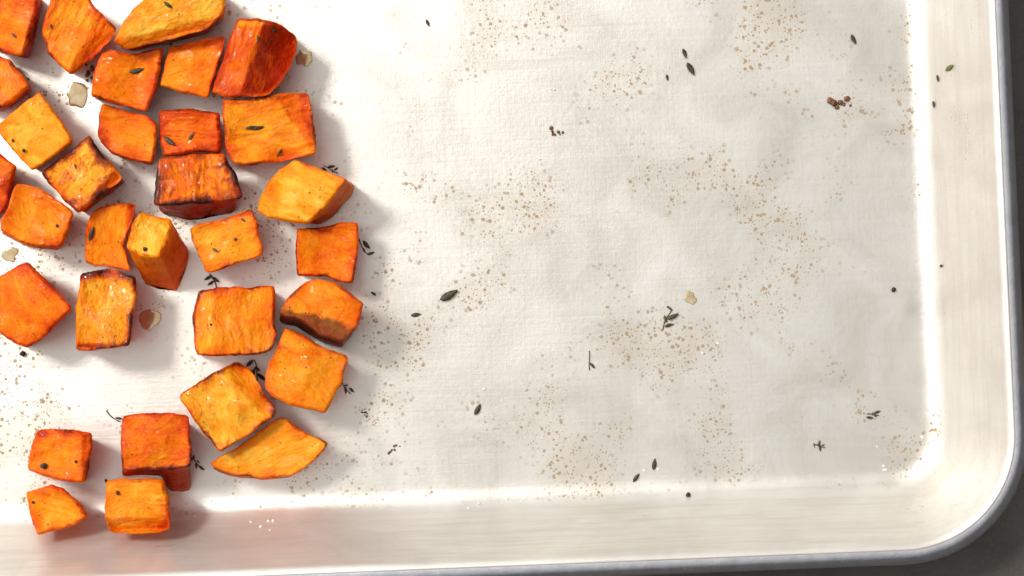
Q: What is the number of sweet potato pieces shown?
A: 31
